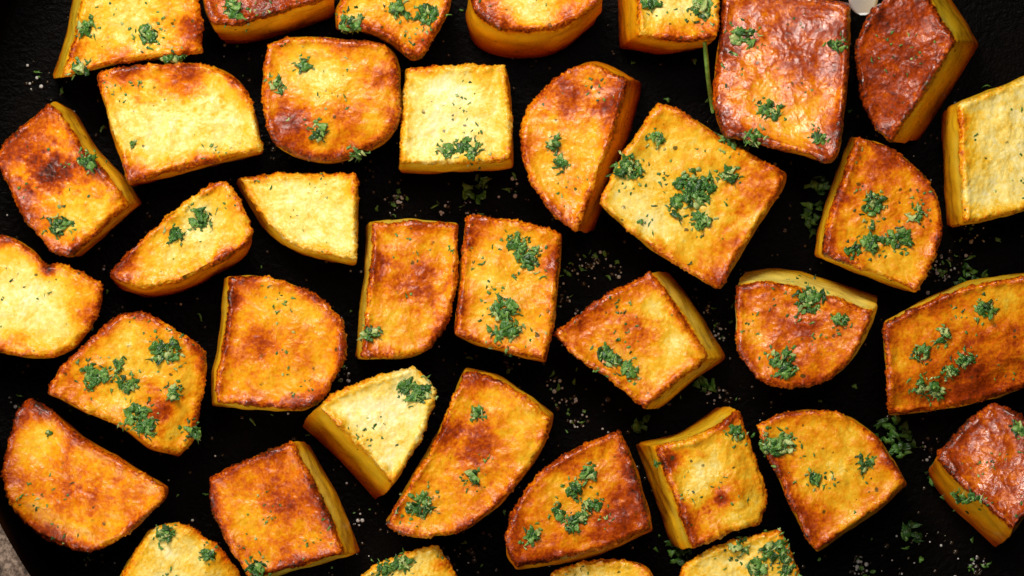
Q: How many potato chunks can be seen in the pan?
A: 37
